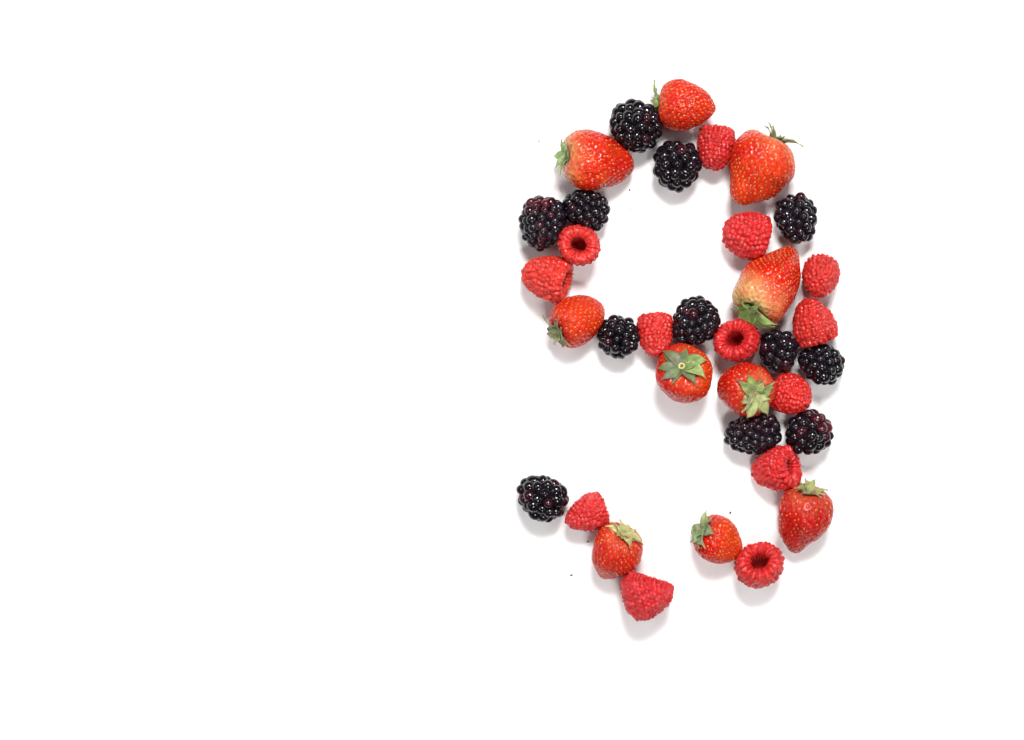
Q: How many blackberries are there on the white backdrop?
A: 12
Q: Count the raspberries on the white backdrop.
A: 13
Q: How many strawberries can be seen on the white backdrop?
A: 10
